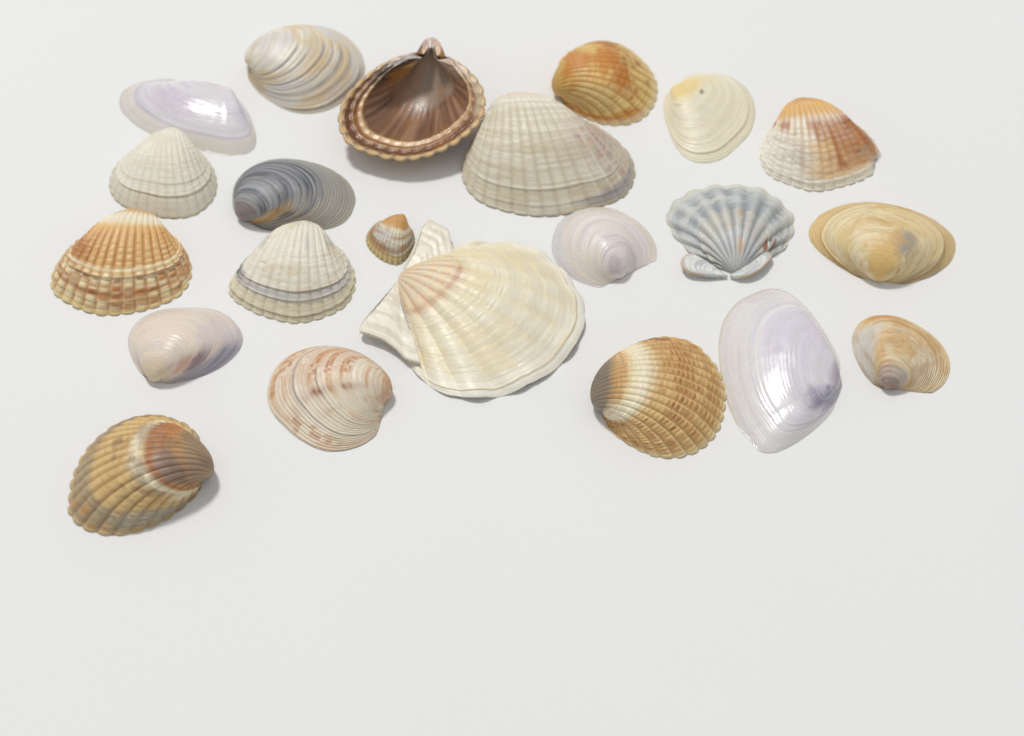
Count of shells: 22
